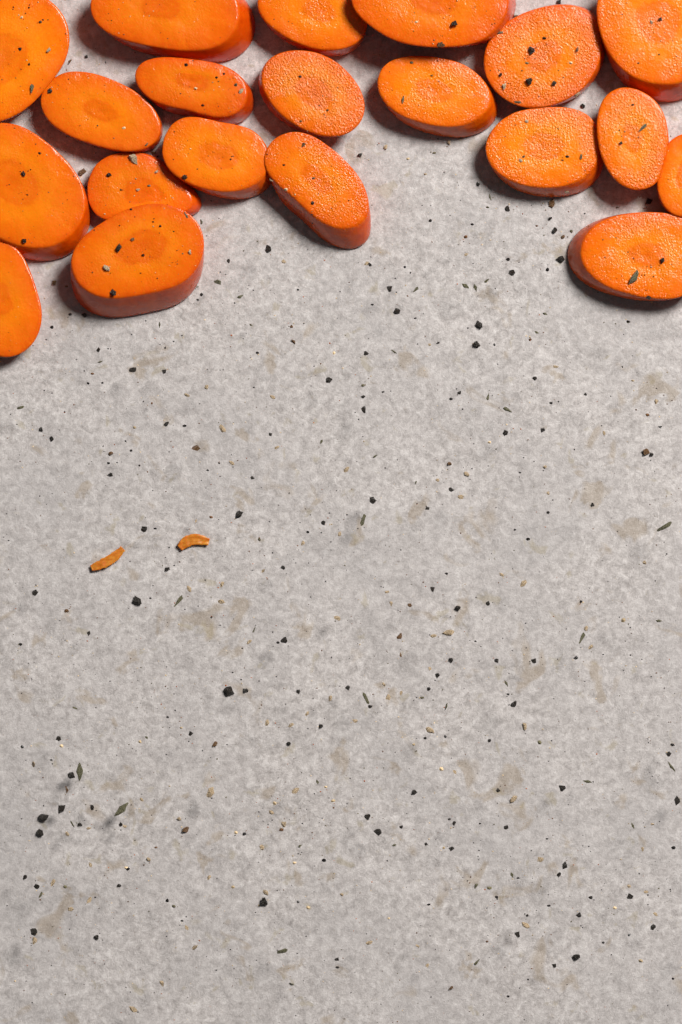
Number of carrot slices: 20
